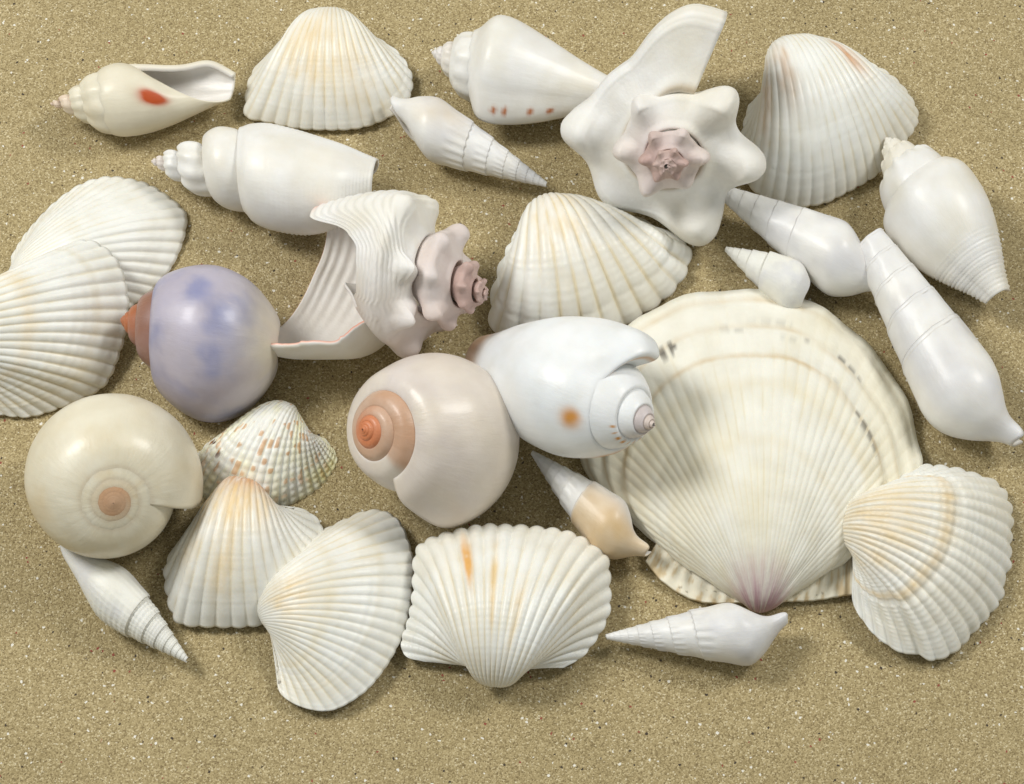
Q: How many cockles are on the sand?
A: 10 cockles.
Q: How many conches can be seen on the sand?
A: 7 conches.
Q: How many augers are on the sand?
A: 7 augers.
